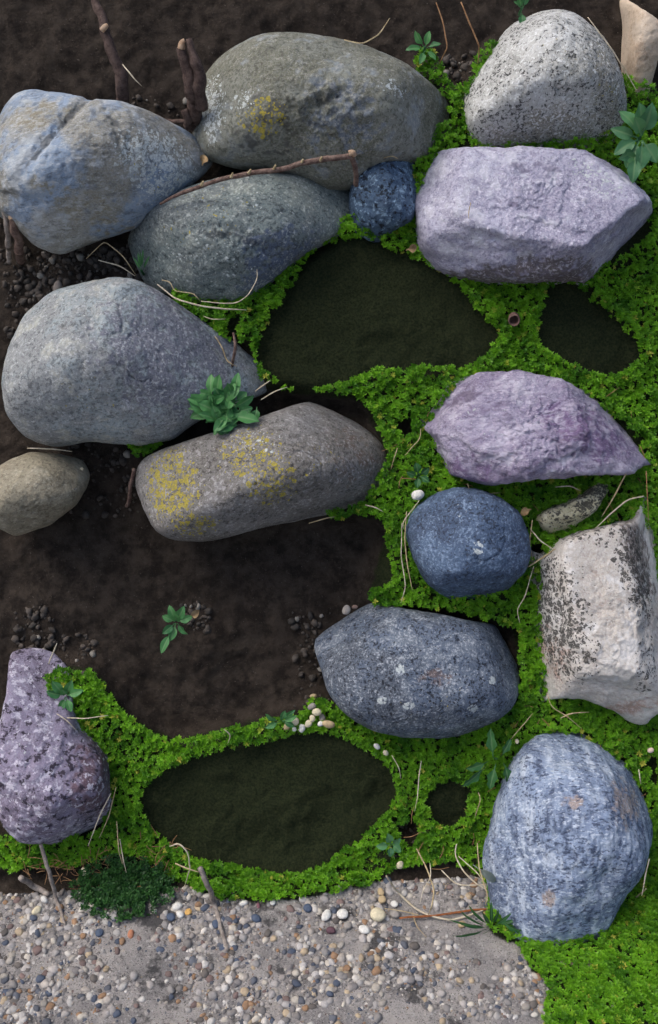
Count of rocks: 17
